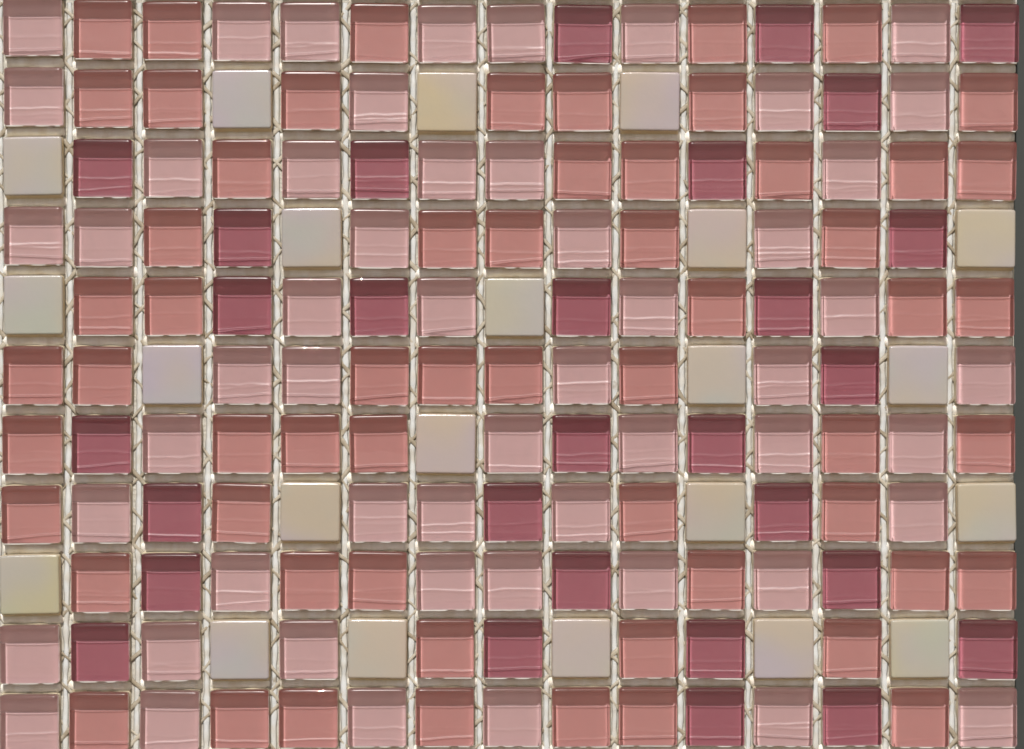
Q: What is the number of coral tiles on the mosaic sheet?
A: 60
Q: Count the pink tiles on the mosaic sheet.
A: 54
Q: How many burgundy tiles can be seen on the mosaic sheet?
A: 29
